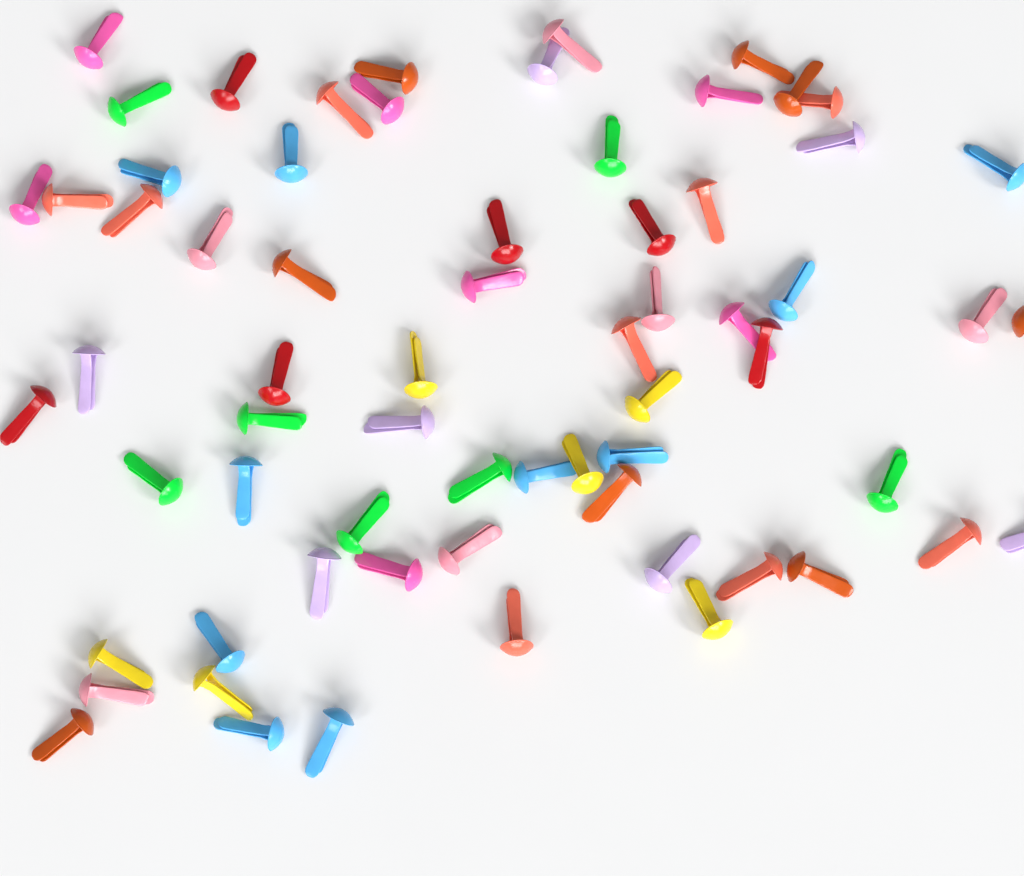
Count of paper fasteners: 66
